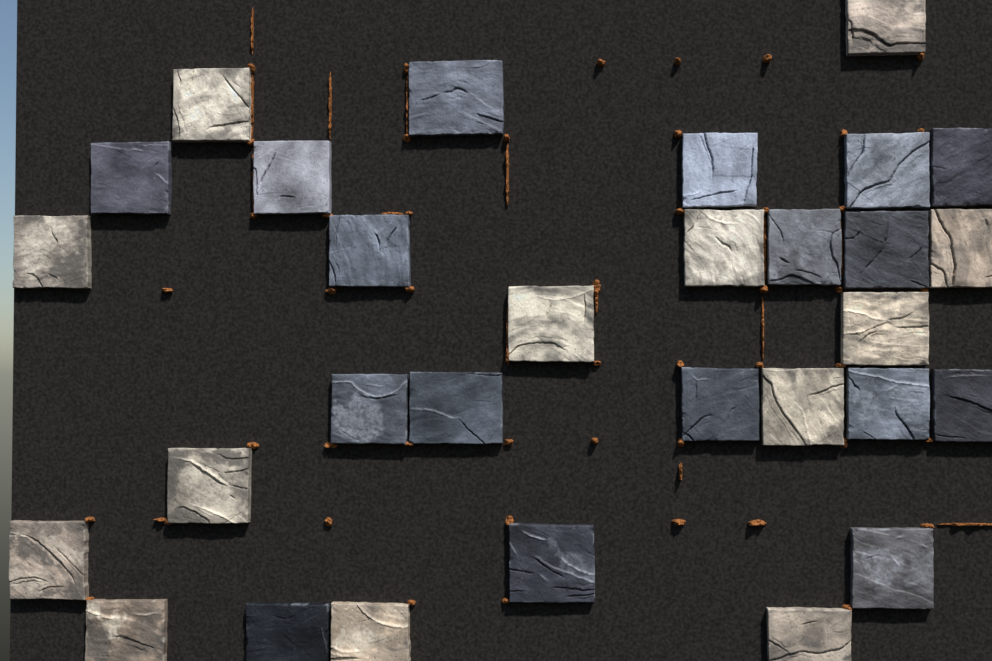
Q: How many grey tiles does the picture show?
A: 17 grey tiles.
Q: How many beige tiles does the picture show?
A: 13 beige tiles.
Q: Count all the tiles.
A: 30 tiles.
